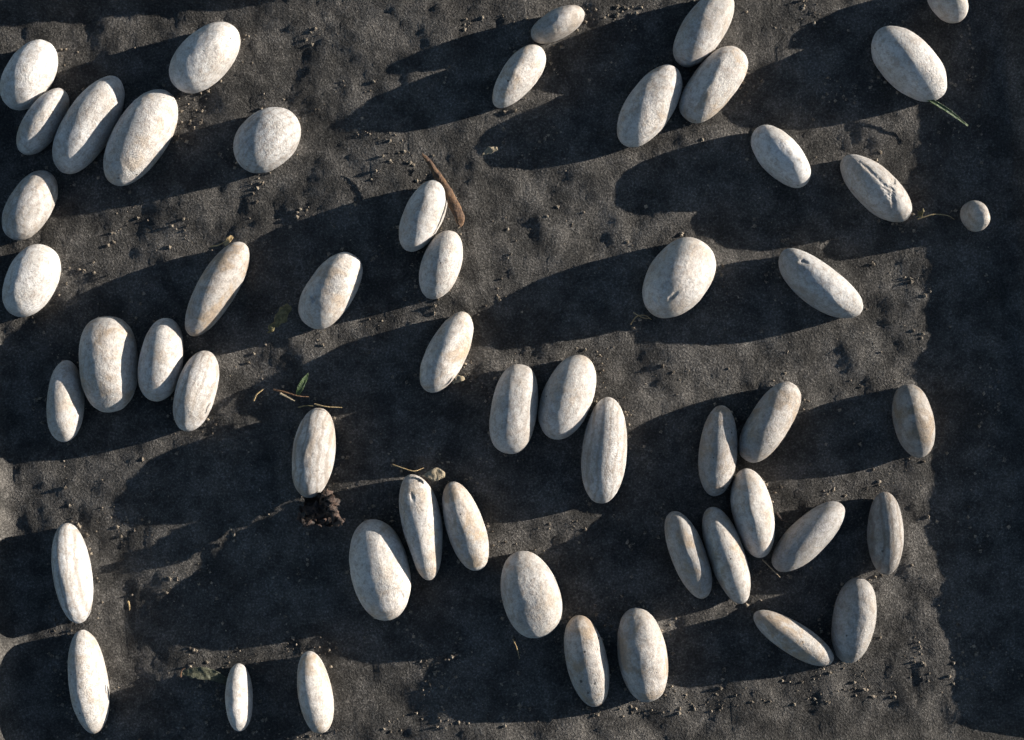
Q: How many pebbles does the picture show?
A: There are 53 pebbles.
